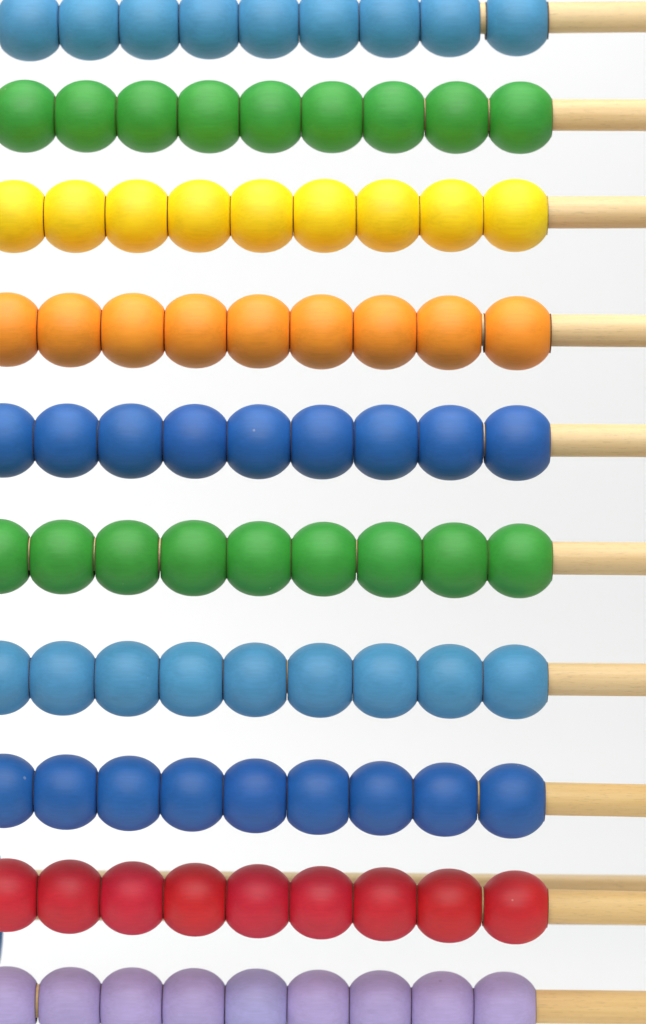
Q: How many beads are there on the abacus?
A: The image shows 90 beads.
